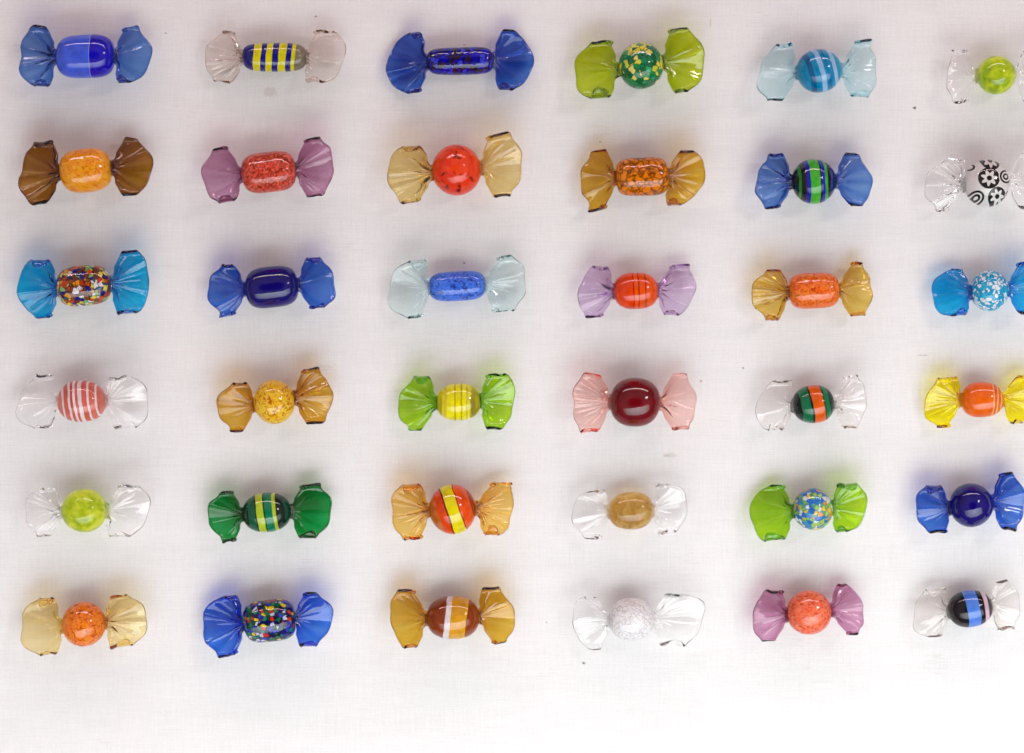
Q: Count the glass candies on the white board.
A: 36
